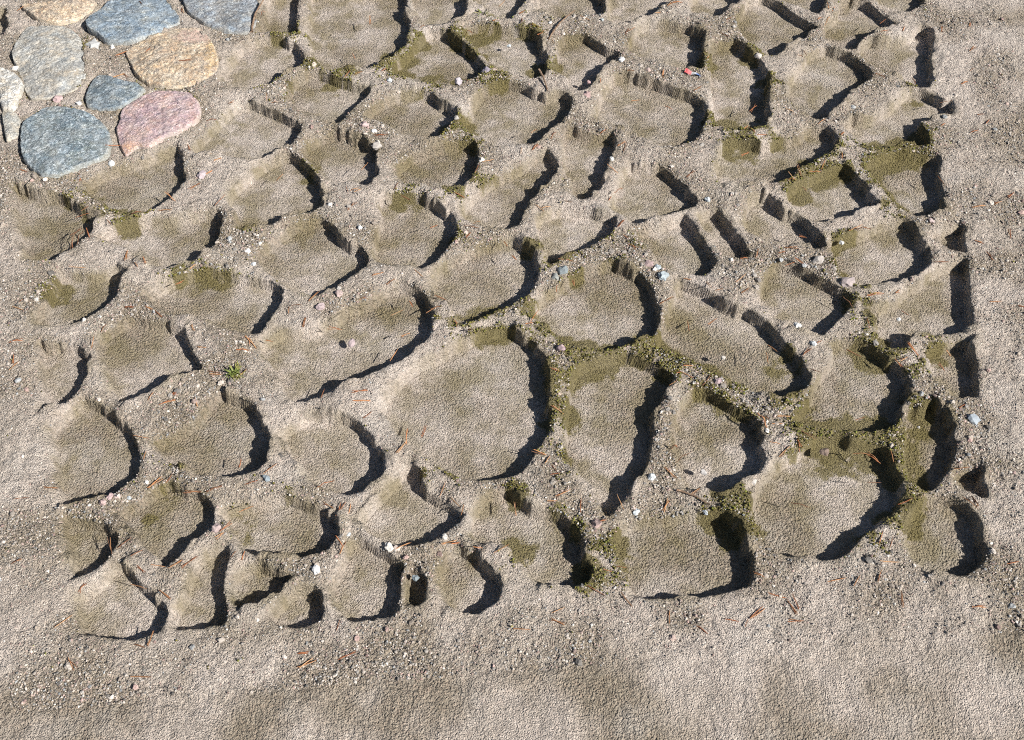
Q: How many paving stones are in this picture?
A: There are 10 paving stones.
